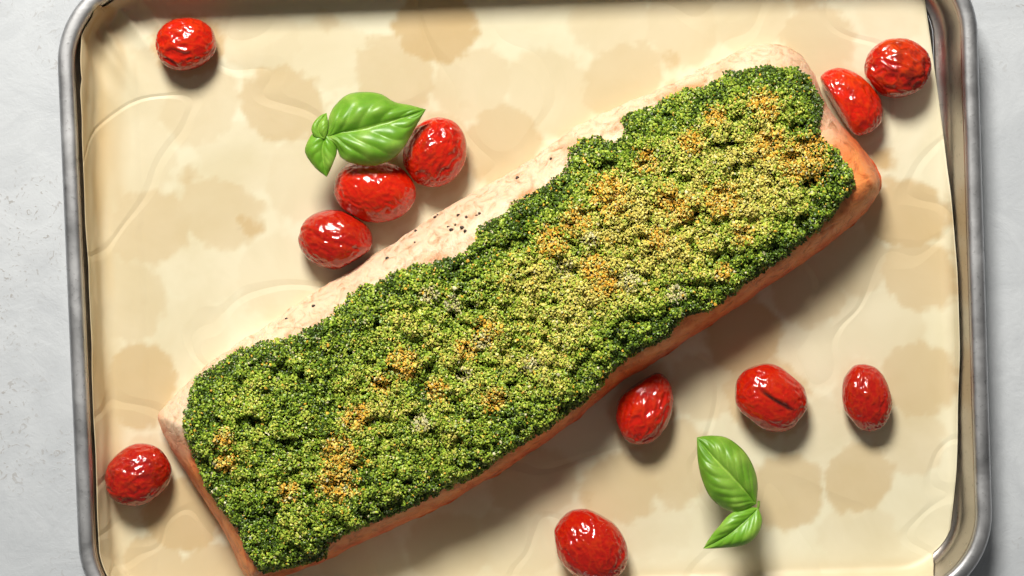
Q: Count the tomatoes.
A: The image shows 11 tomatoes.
